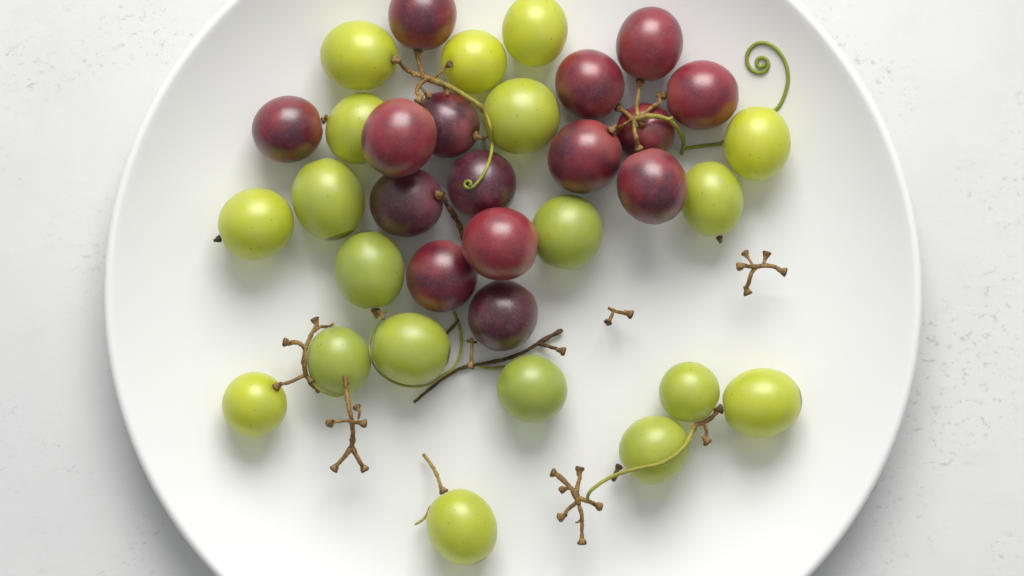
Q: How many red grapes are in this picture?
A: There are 15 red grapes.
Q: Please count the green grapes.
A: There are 19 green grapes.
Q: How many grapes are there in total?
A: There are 34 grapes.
